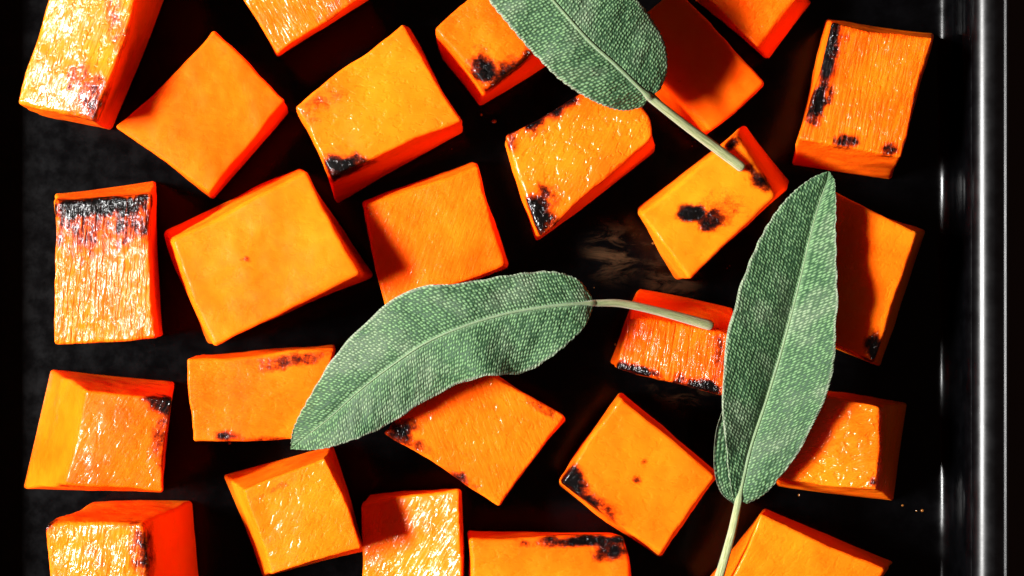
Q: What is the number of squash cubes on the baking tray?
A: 25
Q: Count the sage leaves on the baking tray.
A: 3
